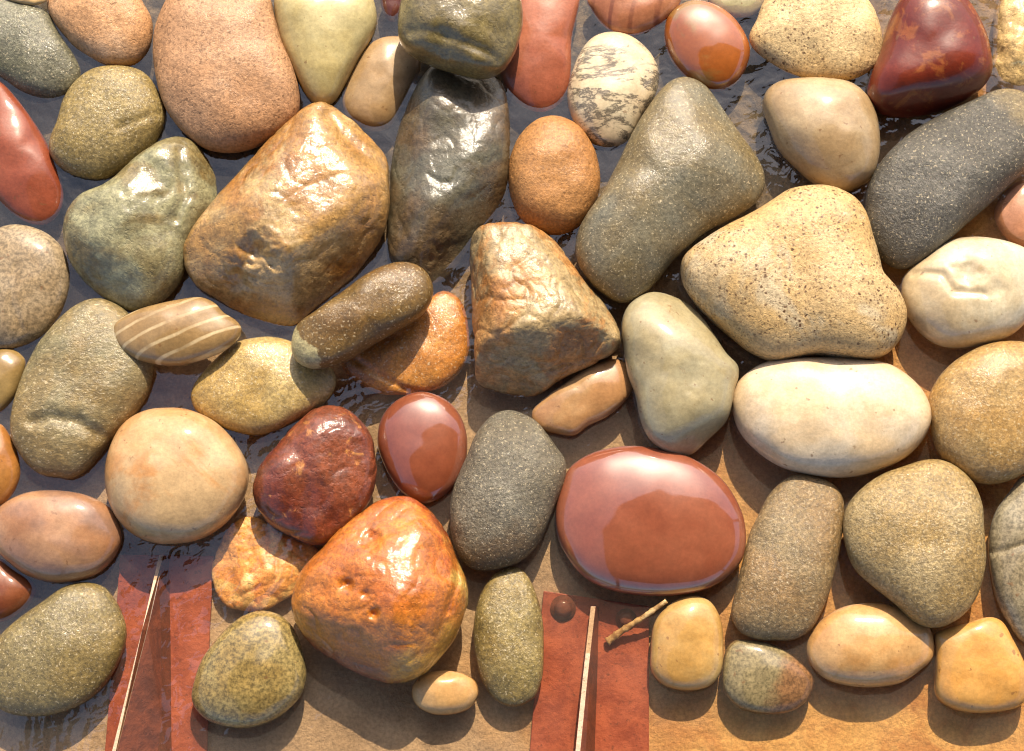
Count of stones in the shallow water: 61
